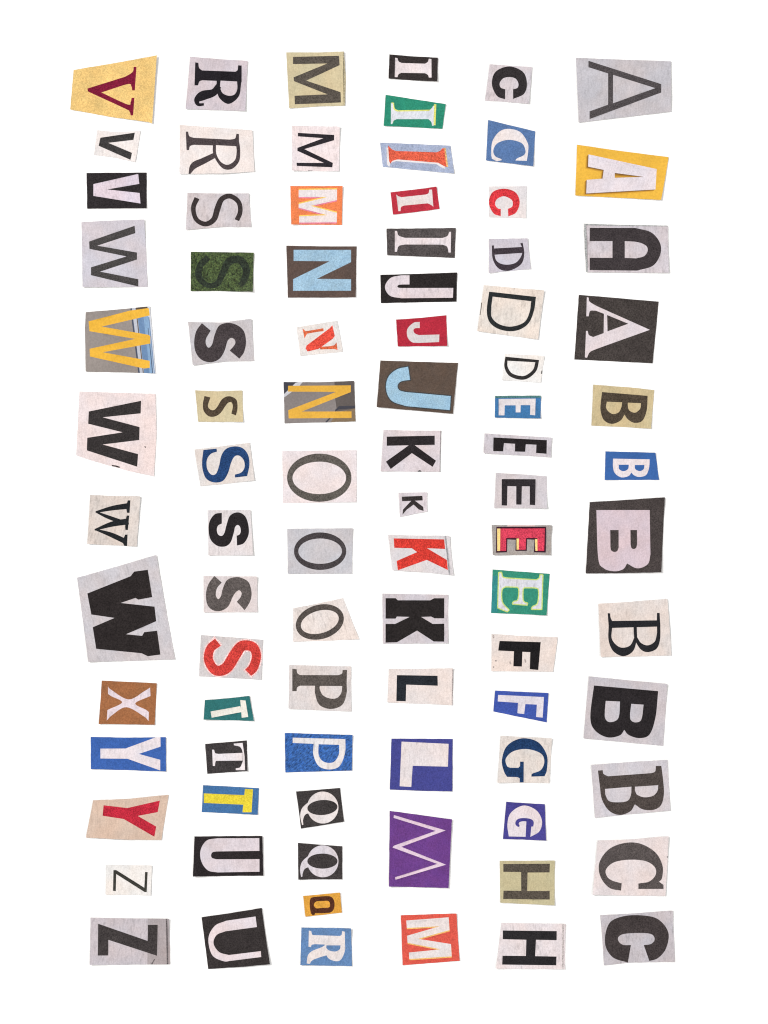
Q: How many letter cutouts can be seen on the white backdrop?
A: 88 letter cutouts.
